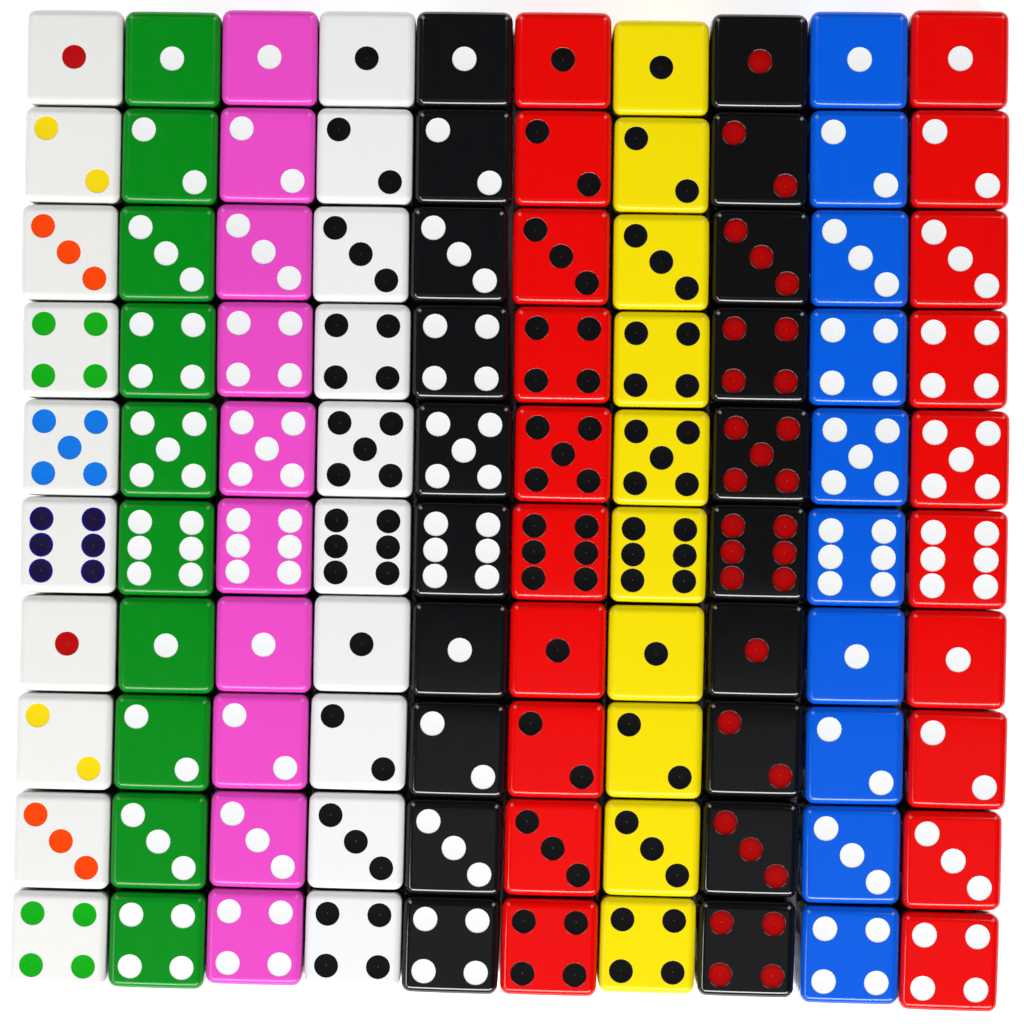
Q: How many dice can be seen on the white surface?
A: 100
